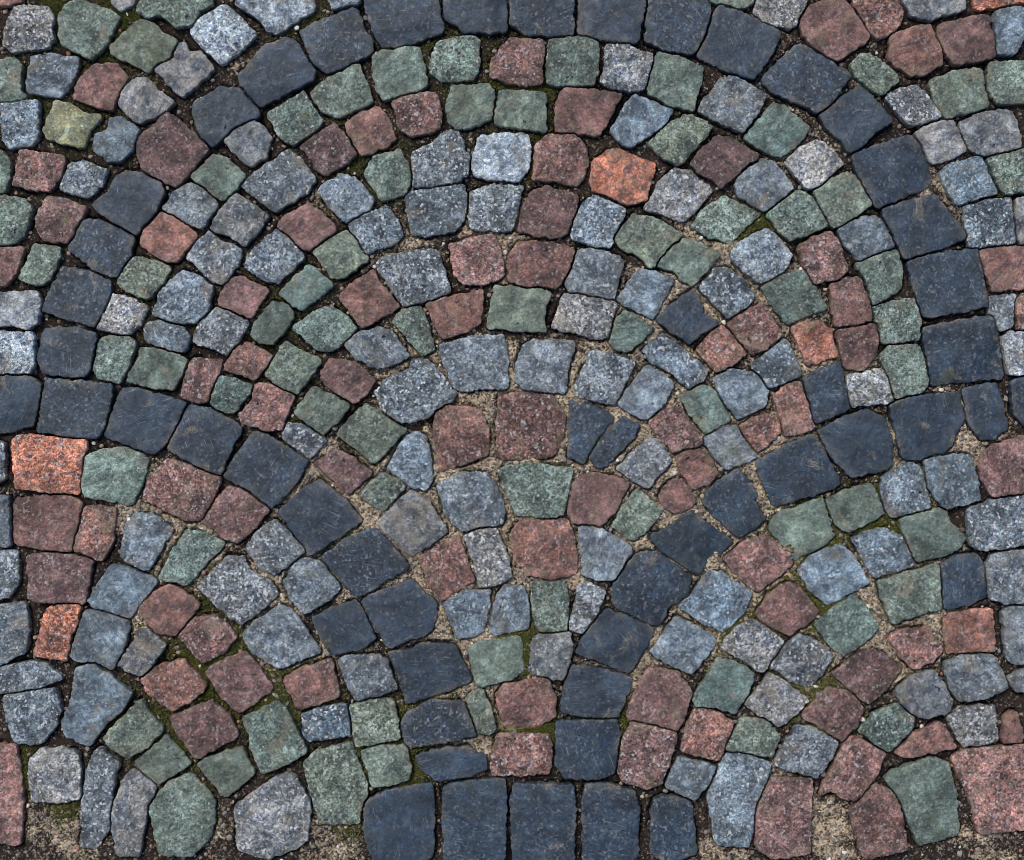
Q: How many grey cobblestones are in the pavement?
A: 116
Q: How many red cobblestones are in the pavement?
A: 82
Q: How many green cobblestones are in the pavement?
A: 74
